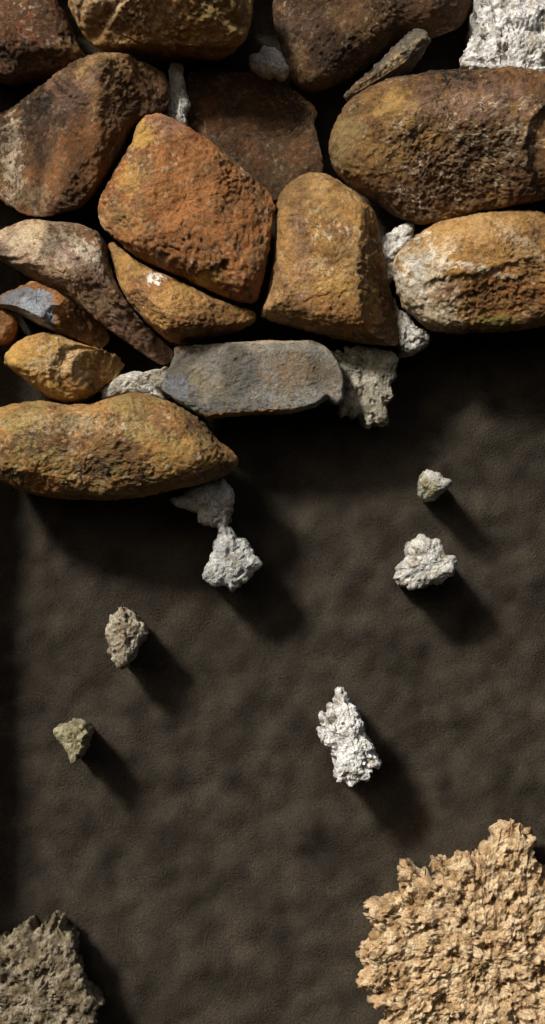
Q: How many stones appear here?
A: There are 17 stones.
